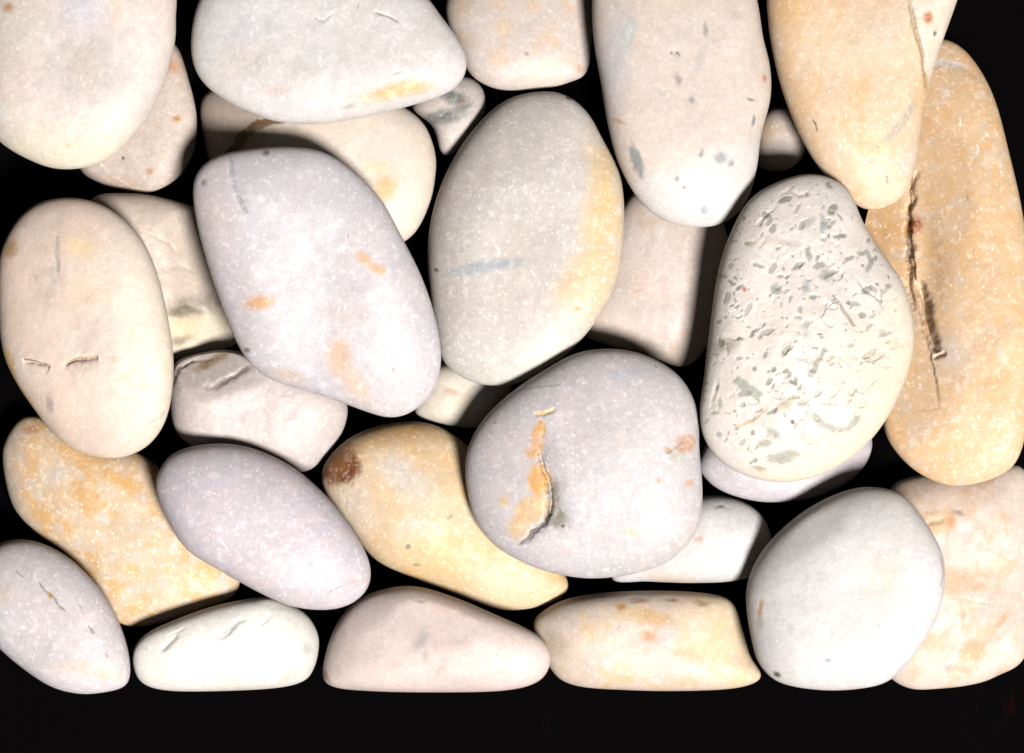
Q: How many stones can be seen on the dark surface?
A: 30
